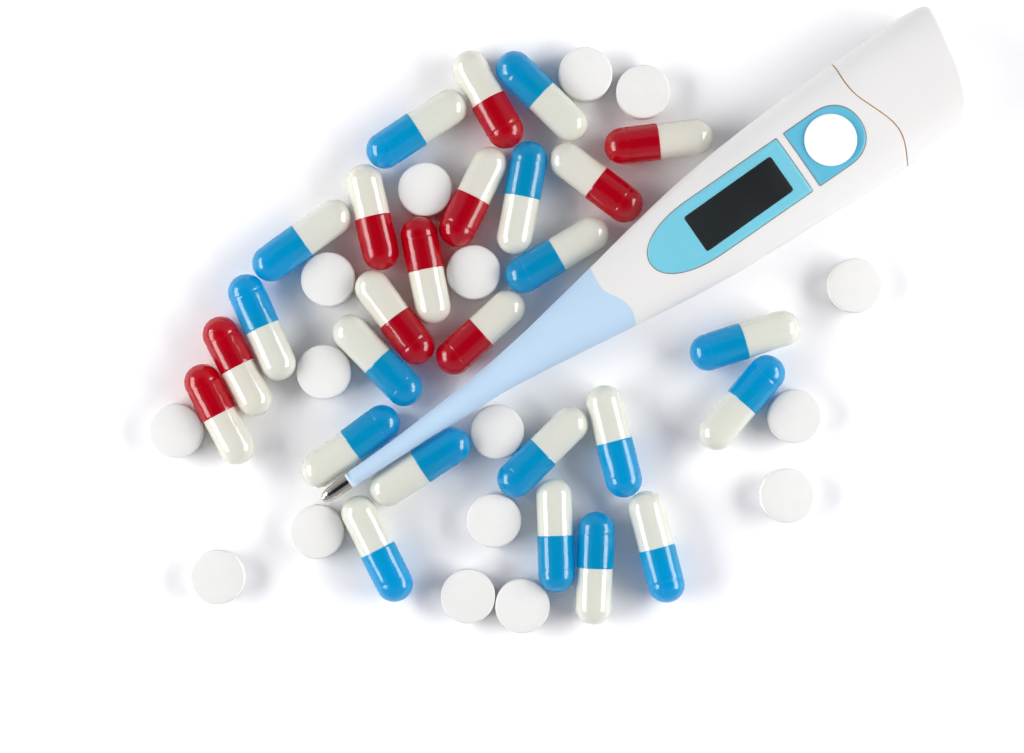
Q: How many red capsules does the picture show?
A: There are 10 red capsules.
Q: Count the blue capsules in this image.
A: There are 17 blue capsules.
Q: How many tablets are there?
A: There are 16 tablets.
